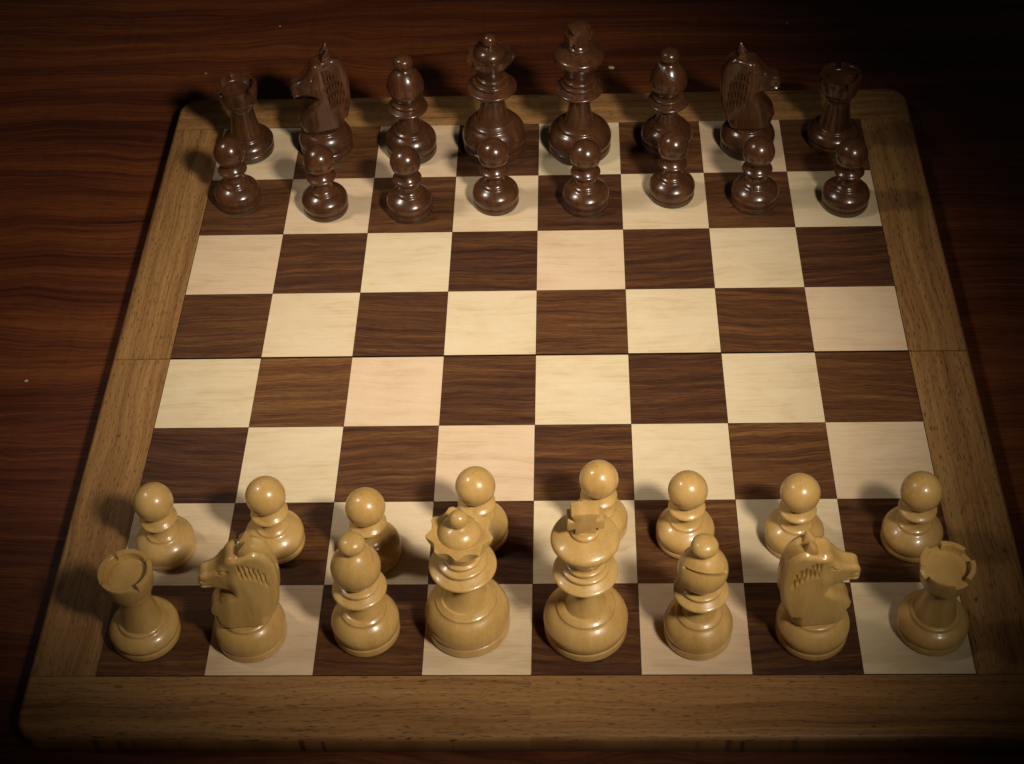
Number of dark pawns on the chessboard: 8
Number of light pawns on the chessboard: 8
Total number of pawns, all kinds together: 16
